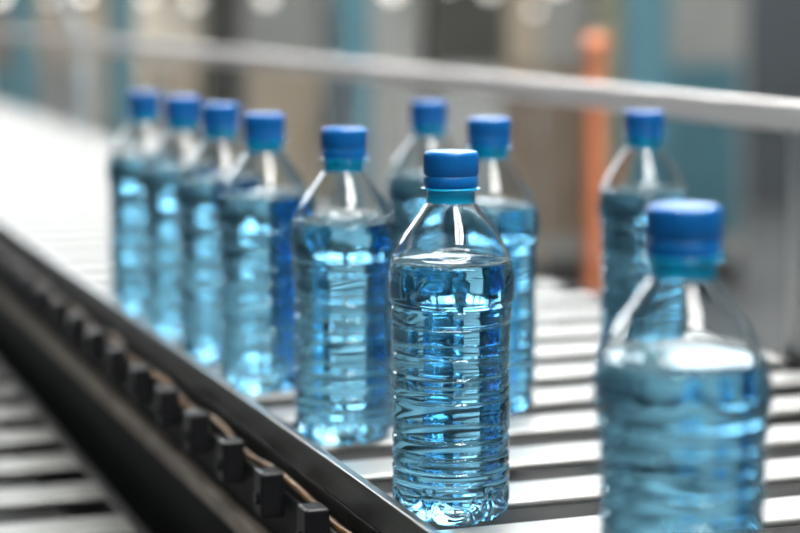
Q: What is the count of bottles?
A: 10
